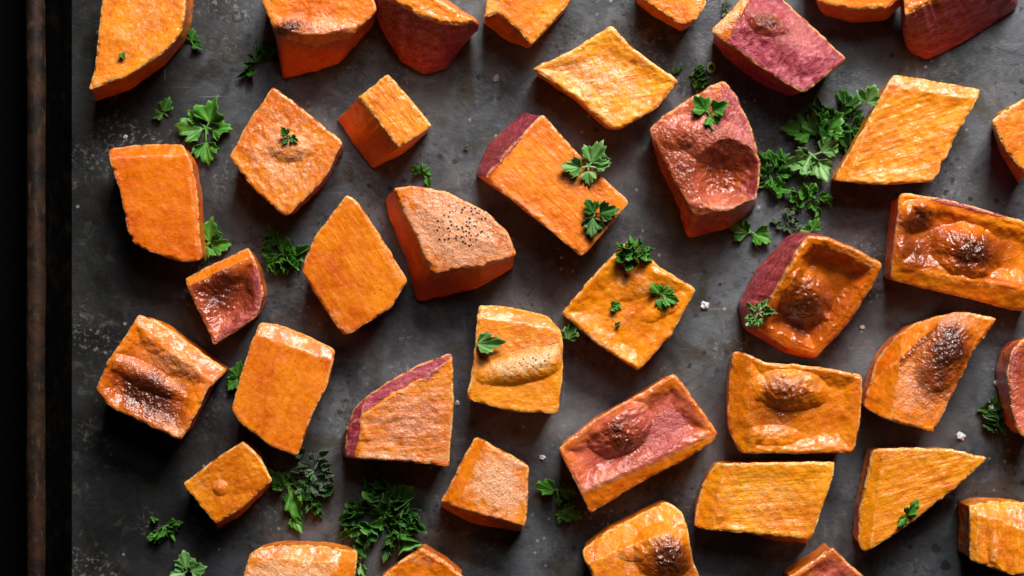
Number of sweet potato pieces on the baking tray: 39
